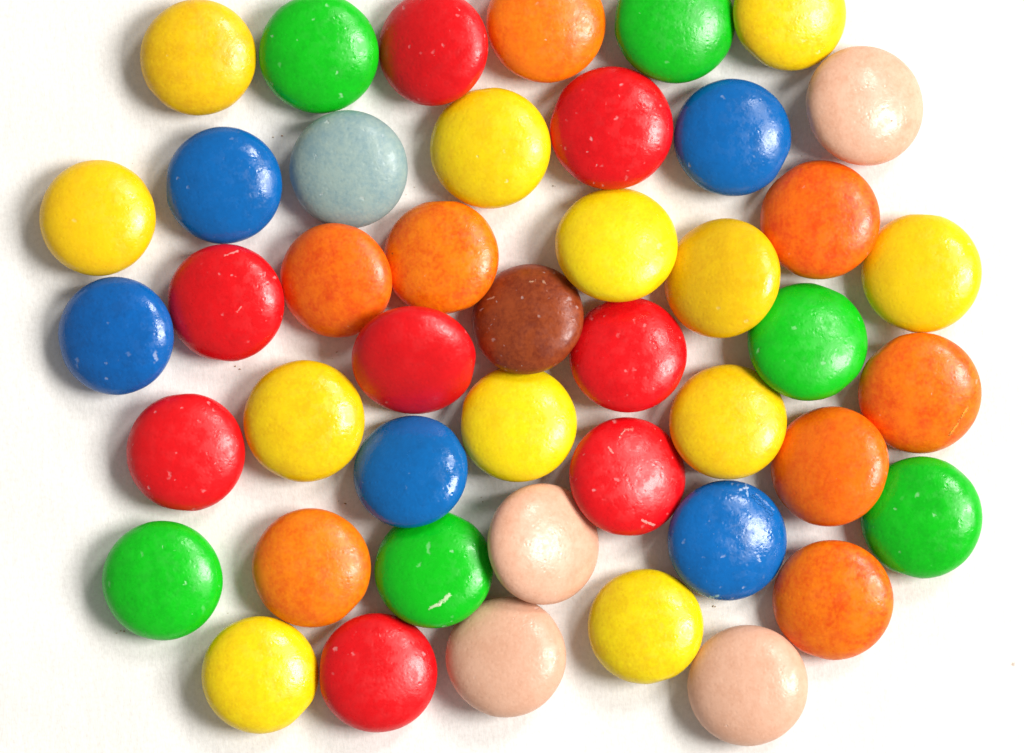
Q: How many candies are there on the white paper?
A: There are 45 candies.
